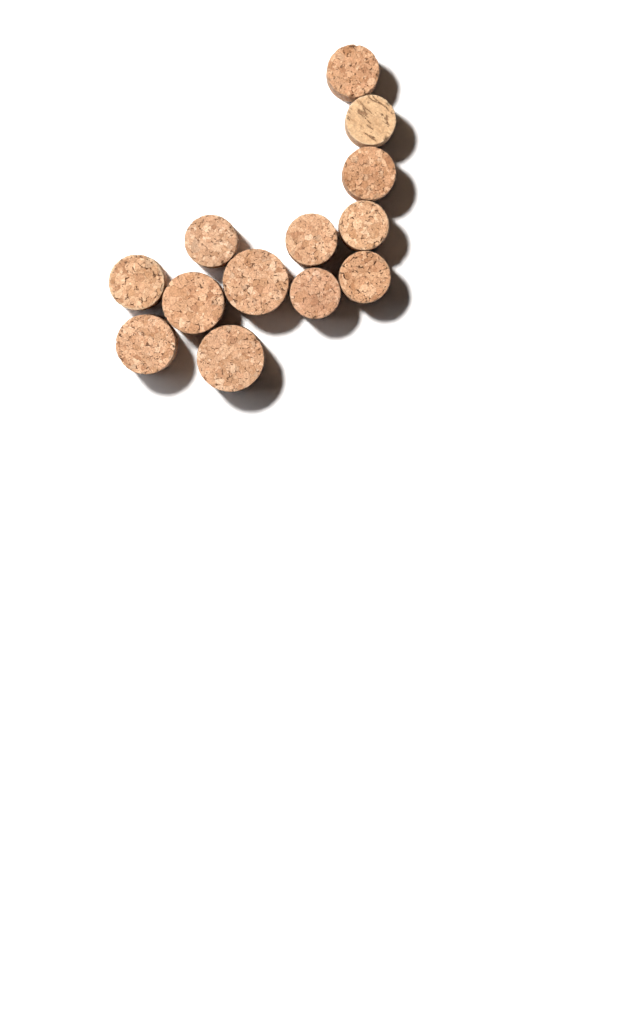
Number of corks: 13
